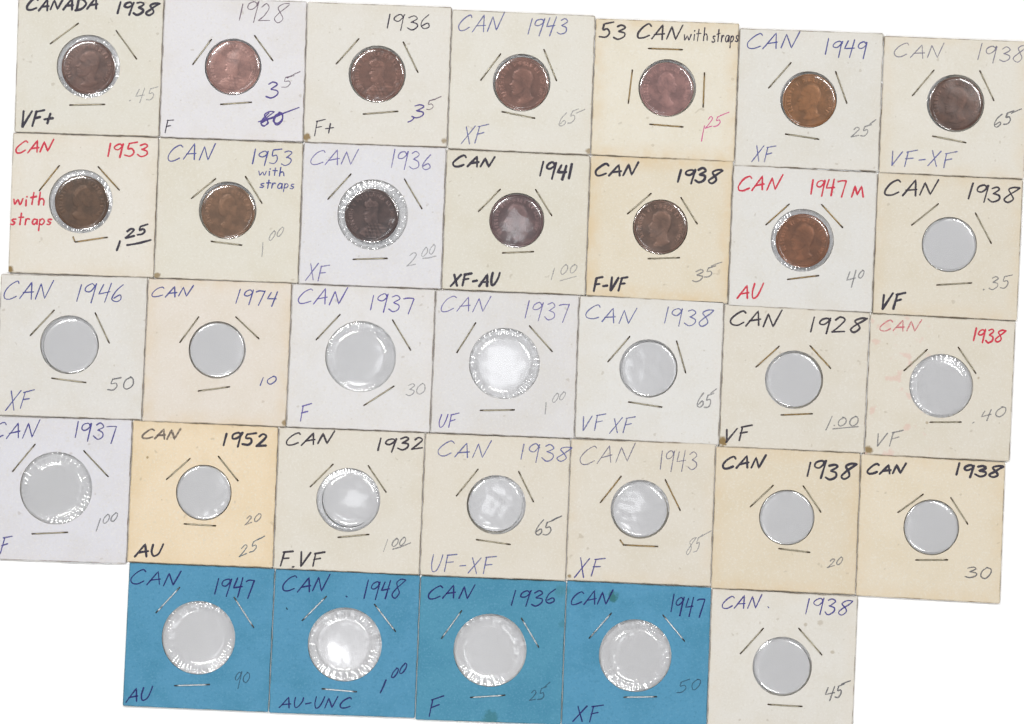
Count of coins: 13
